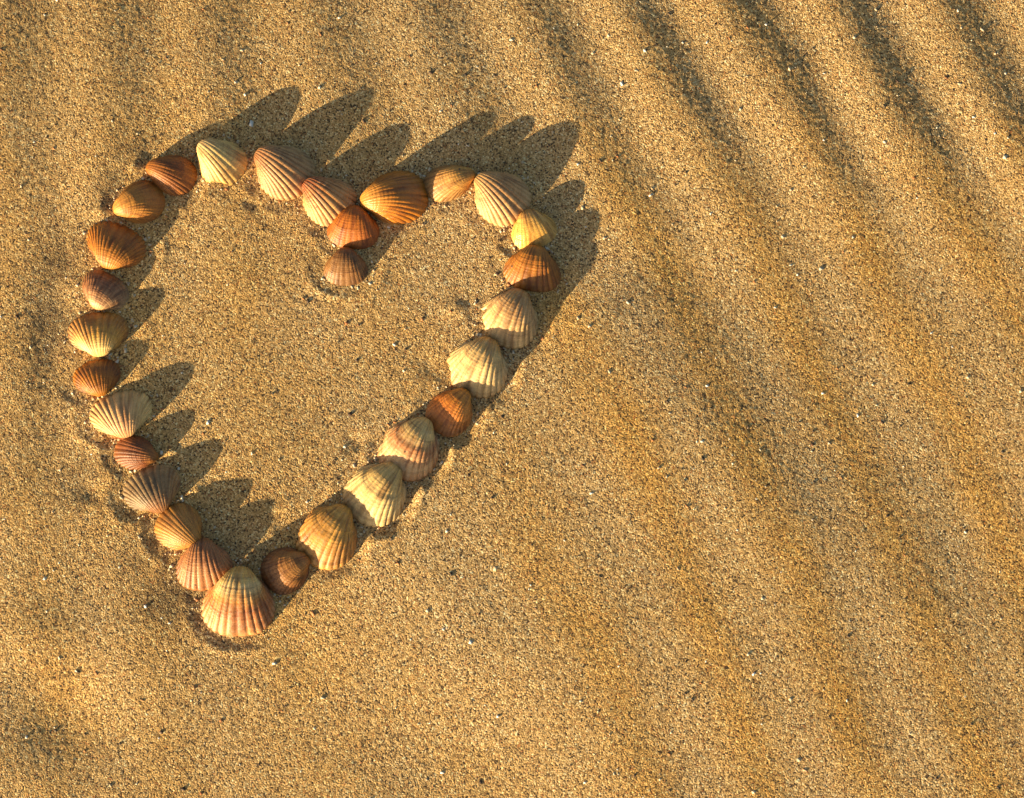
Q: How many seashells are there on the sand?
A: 29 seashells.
